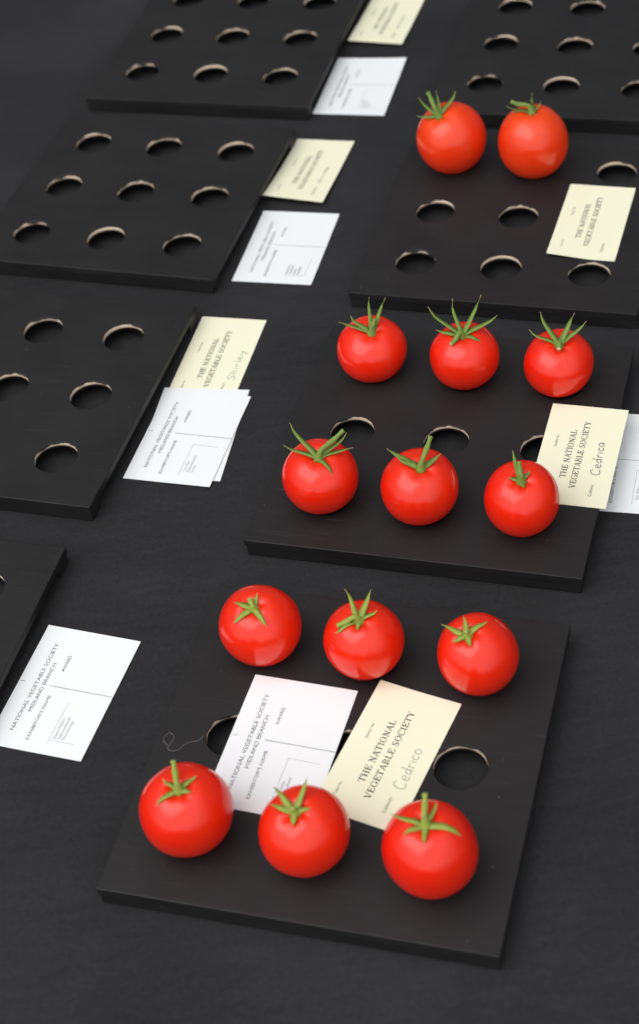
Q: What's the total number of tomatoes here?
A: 14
